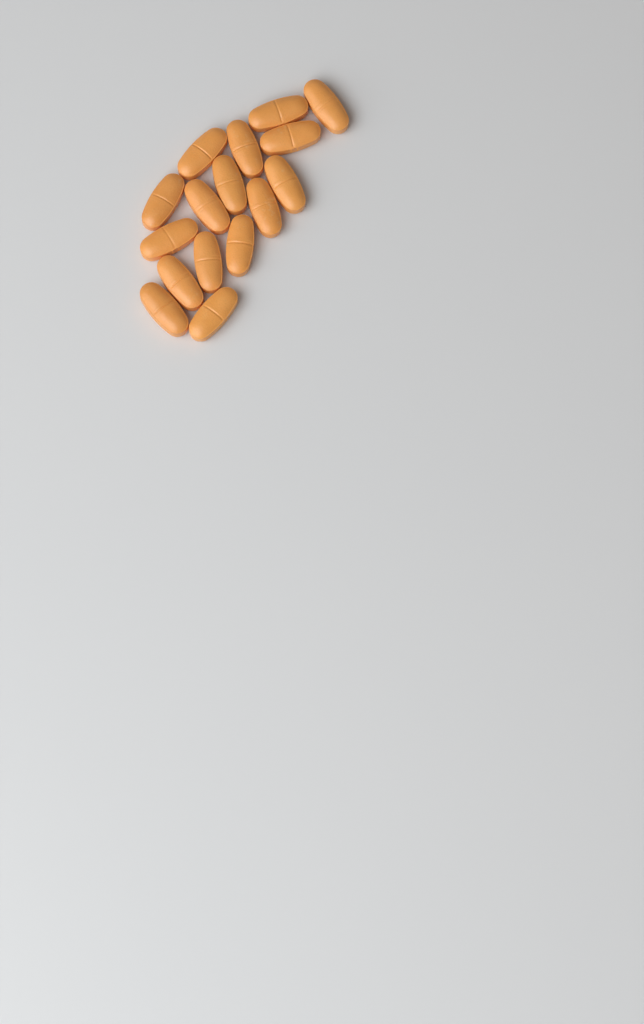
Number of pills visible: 16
